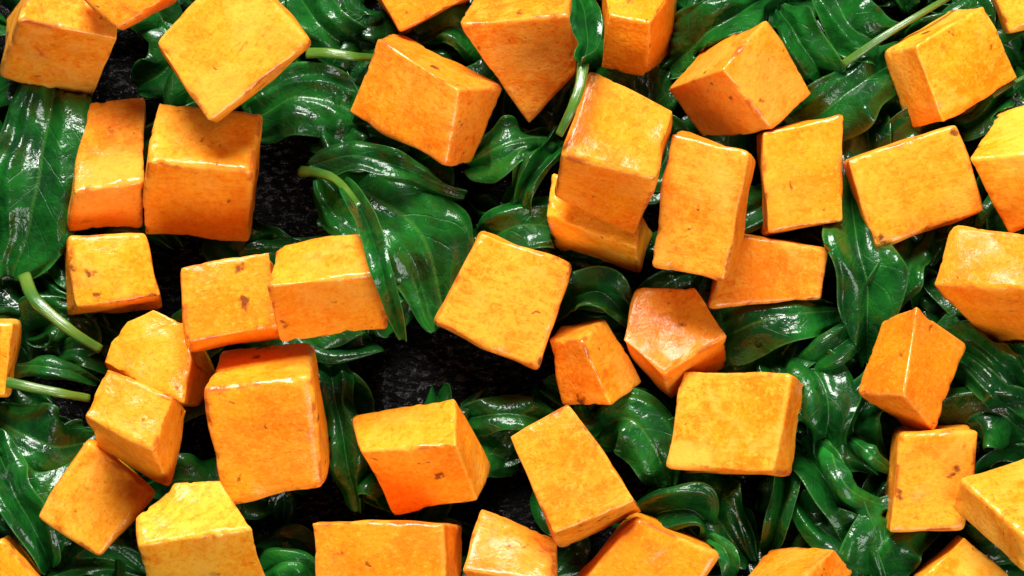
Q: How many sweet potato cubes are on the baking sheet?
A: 44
